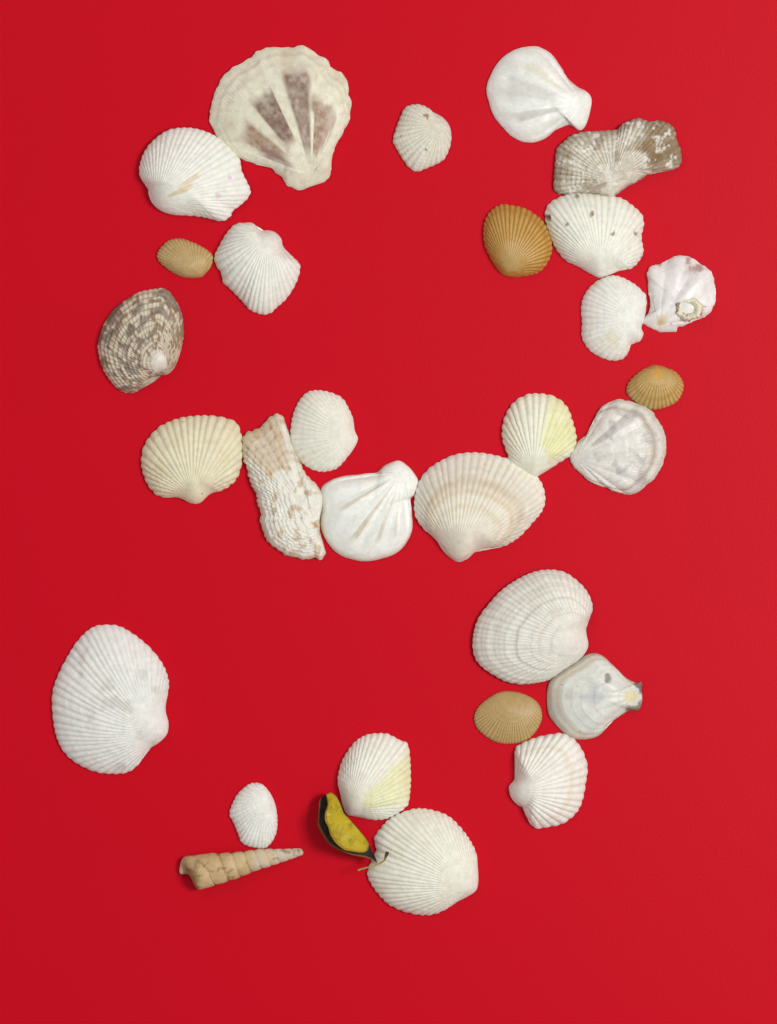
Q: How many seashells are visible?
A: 29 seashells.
